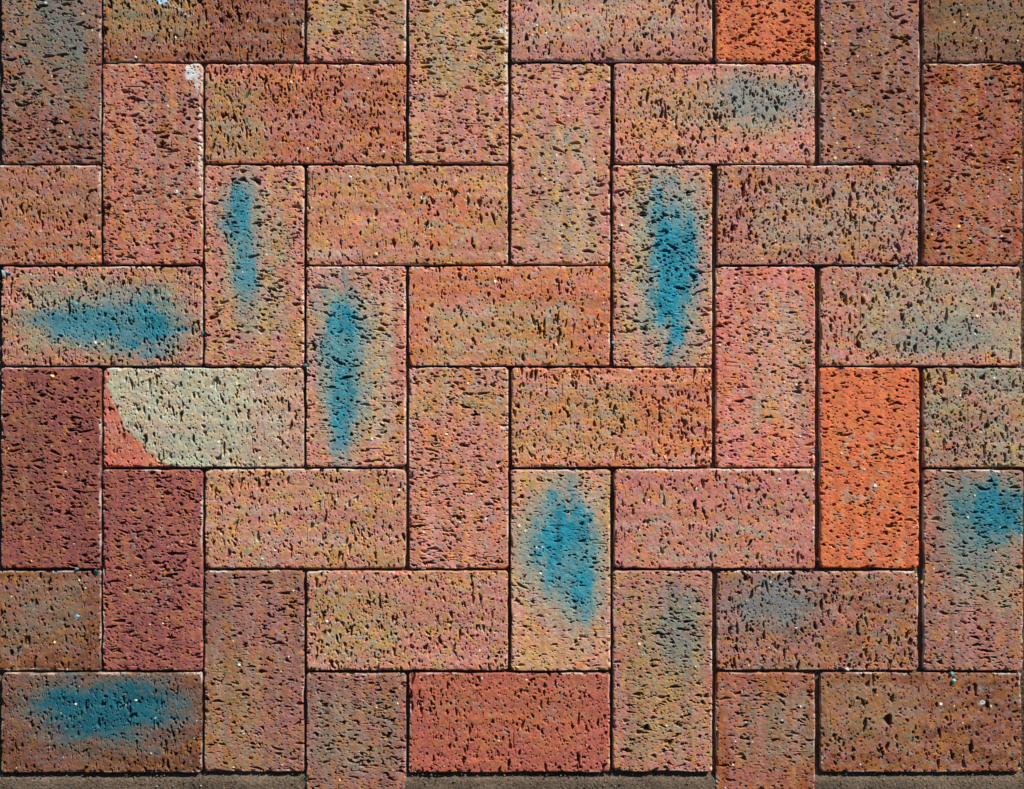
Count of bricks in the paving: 44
